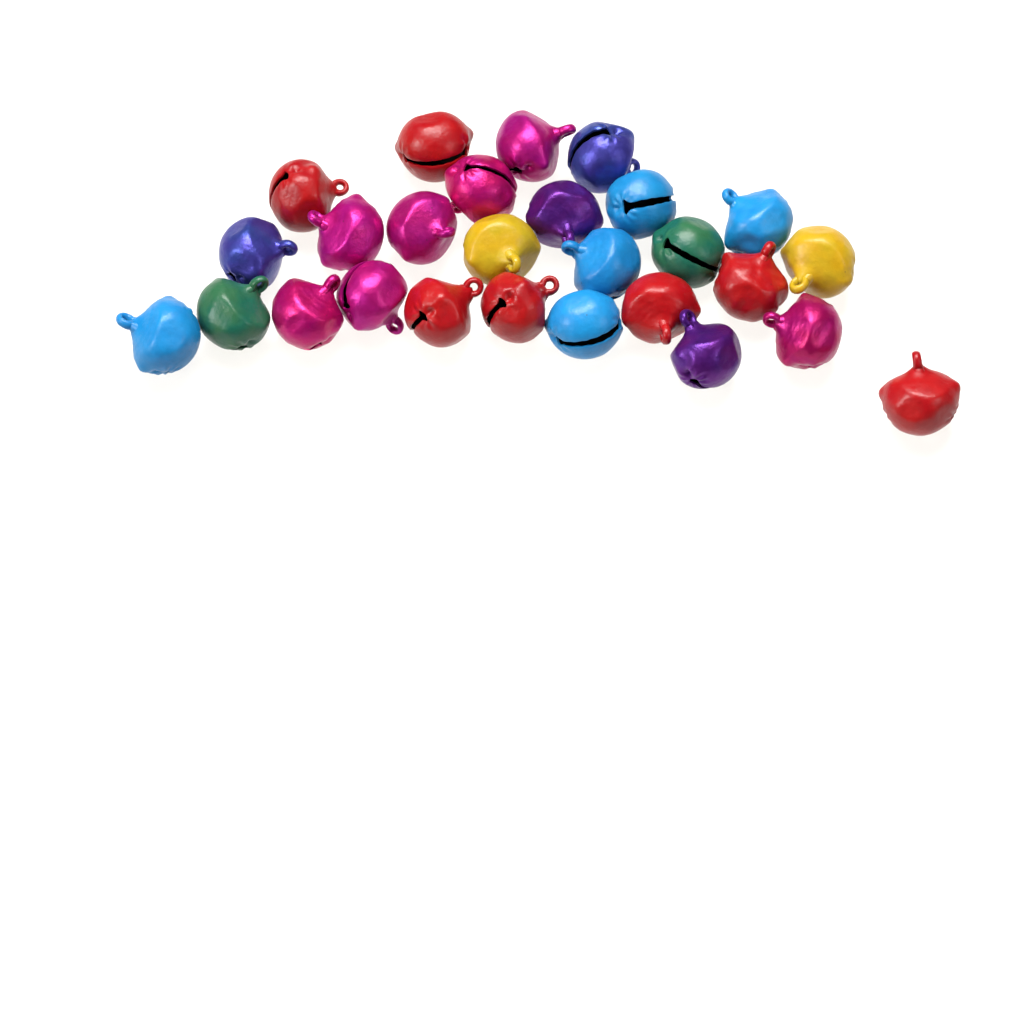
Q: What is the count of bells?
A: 27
